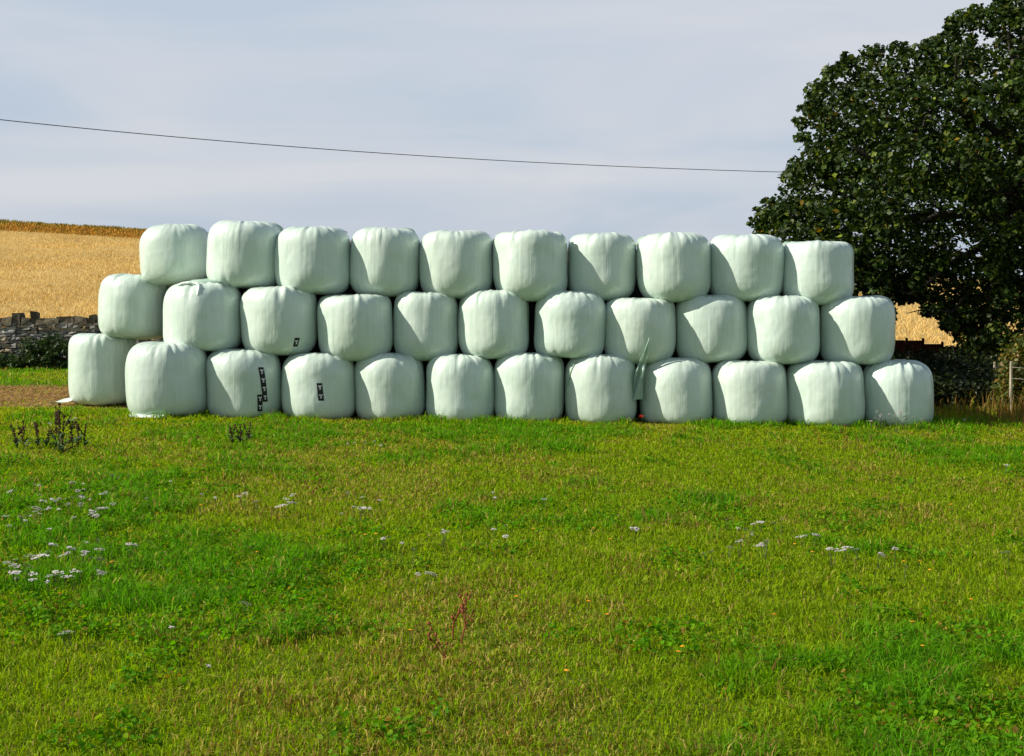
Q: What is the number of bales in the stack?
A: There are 33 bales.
